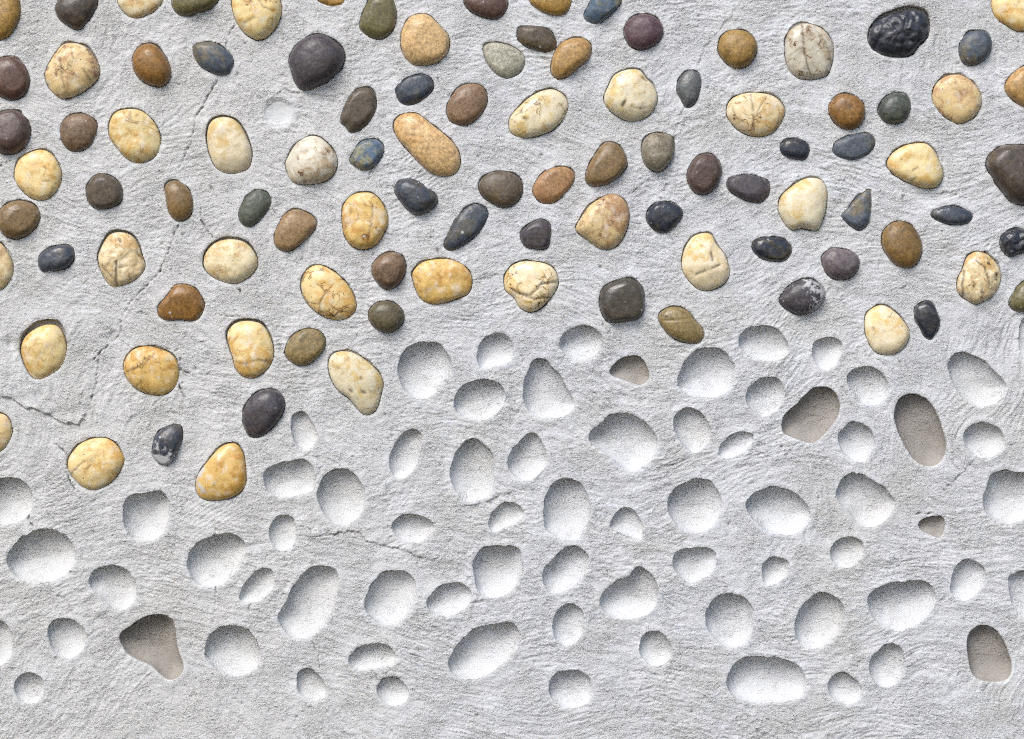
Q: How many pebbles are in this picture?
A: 100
